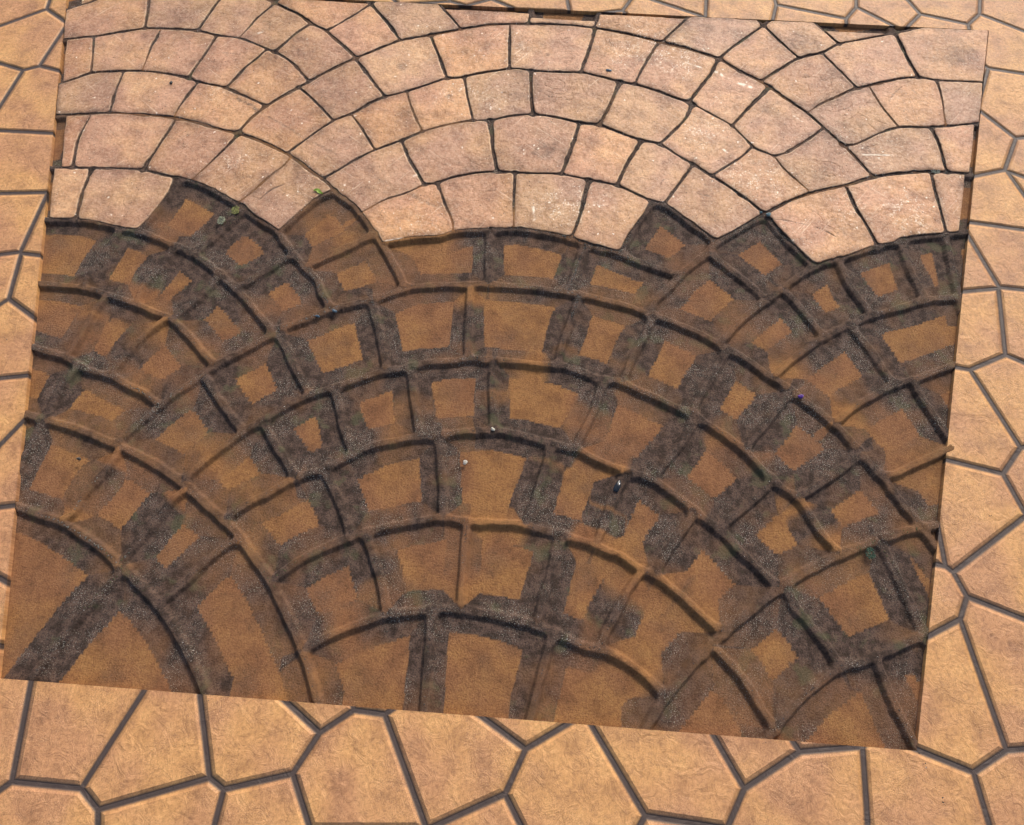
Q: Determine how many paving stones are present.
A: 70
